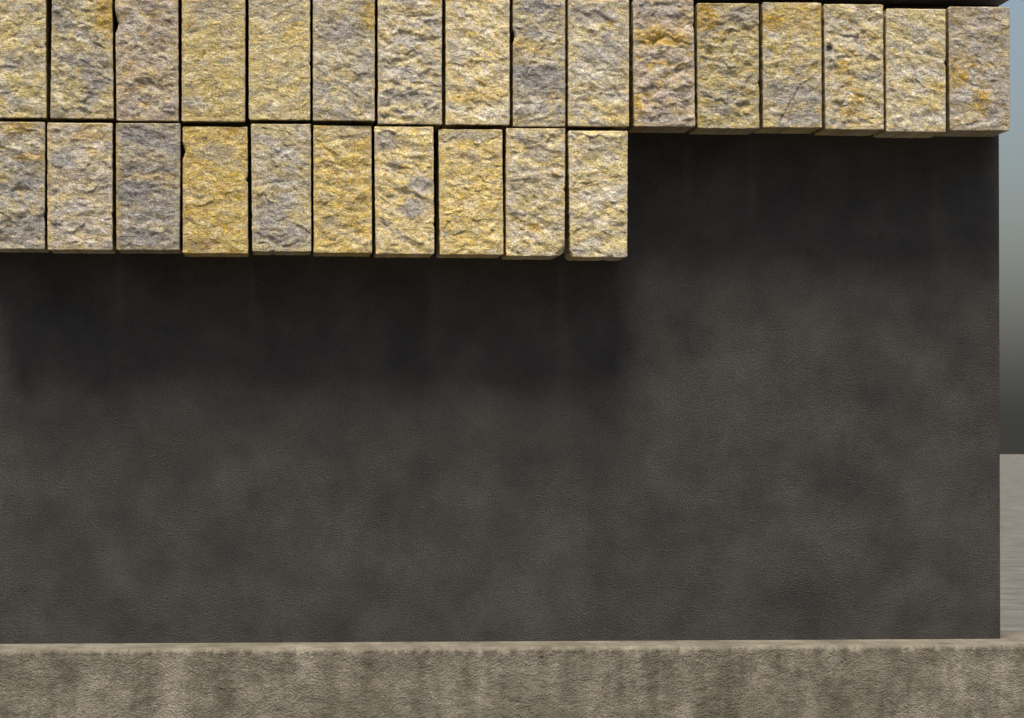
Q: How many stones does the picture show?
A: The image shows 26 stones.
